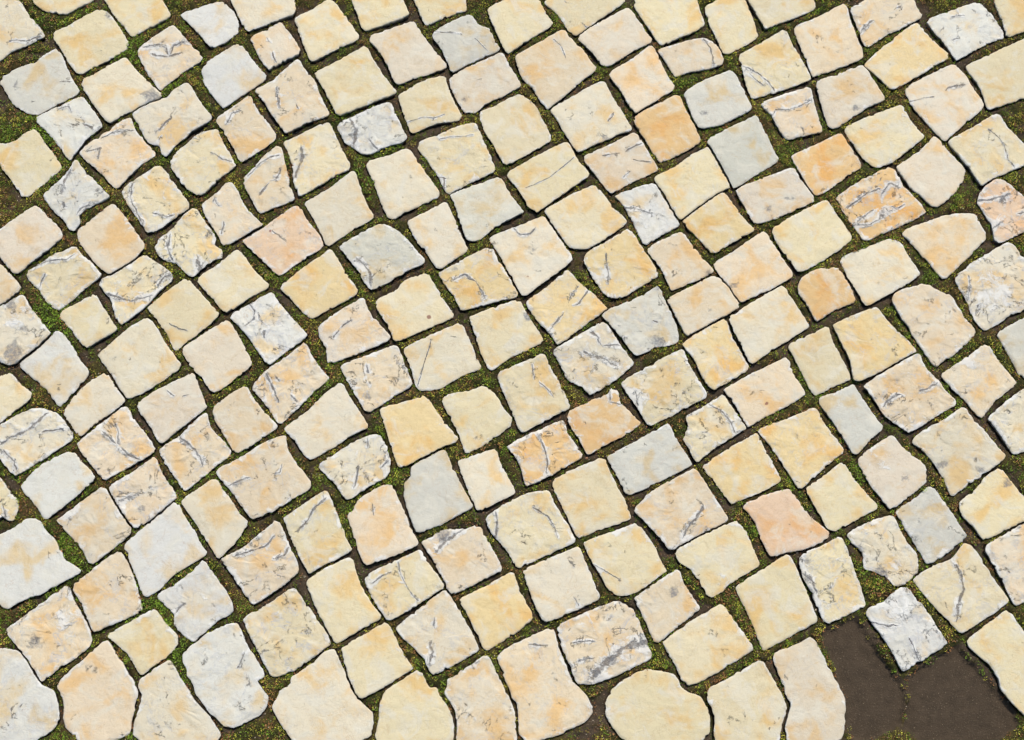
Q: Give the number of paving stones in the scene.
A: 198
